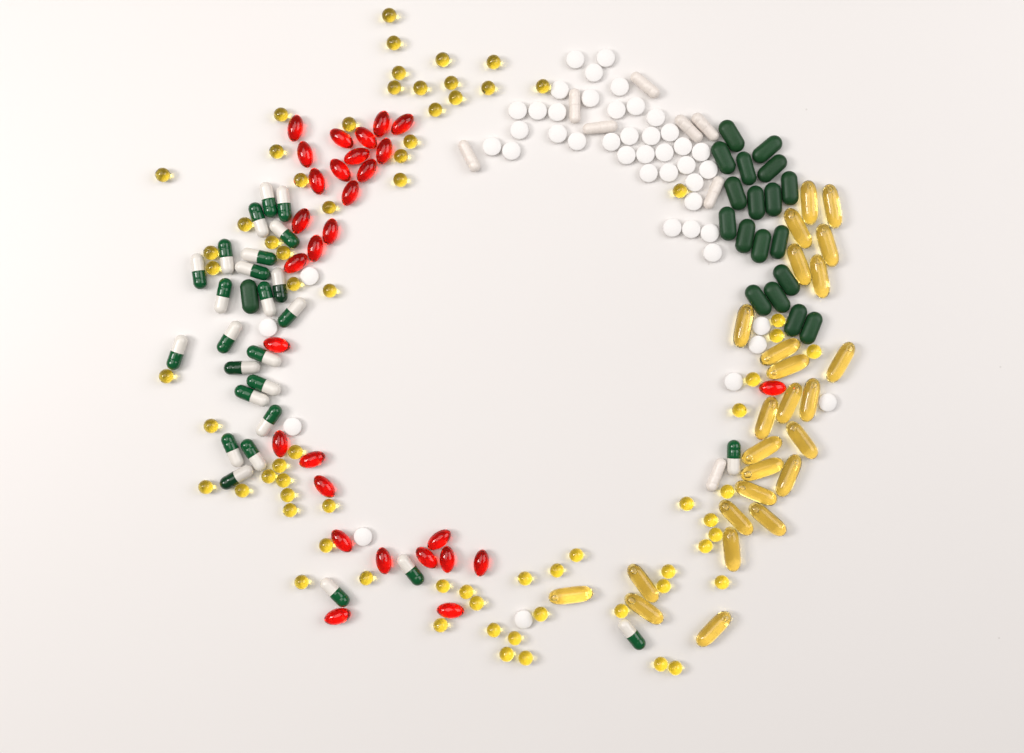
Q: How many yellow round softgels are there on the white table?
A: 71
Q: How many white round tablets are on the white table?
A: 45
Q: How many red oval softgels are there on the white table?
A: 29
